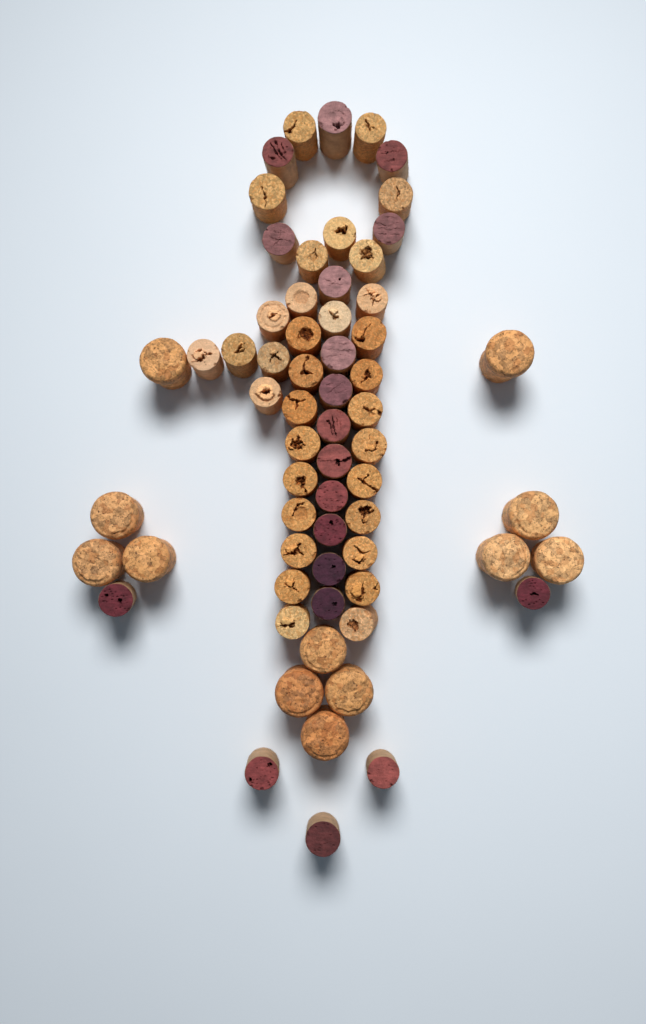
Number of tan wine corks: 33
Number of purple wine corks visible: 19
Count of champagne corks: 12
